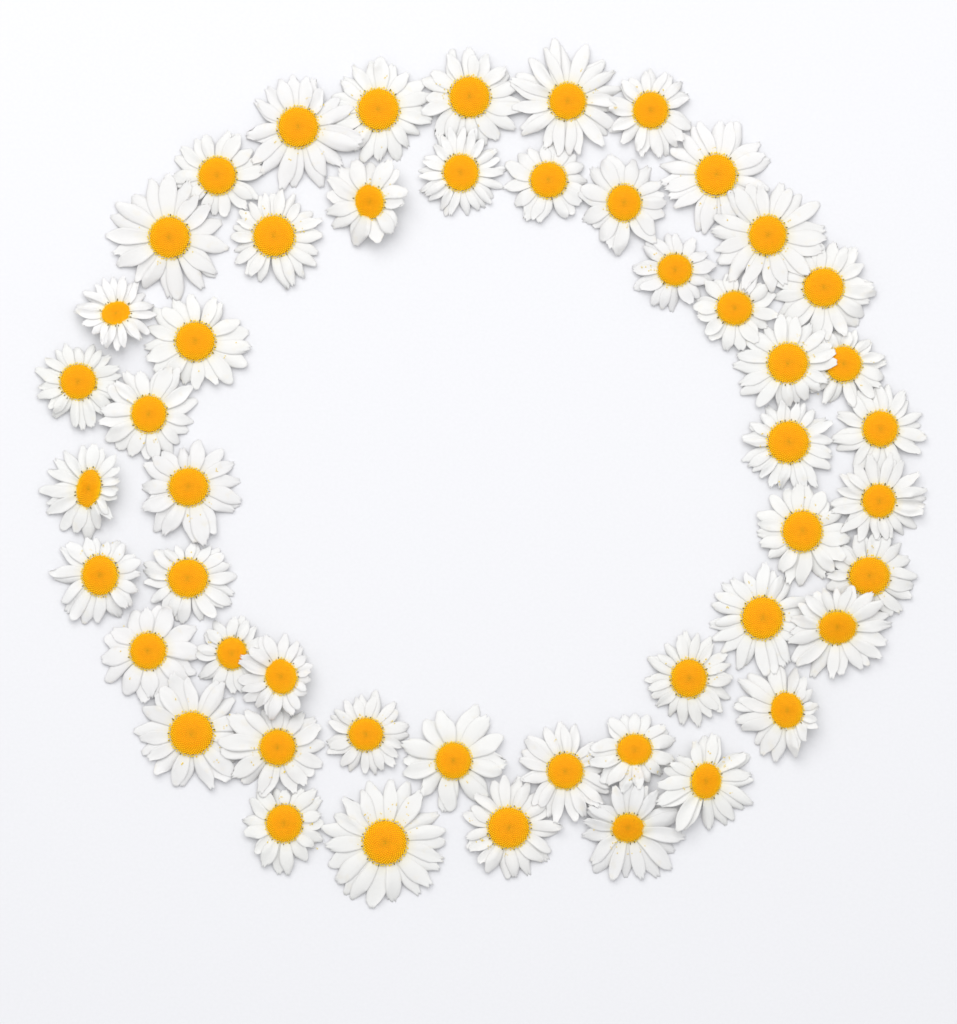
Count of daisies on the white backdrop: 50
